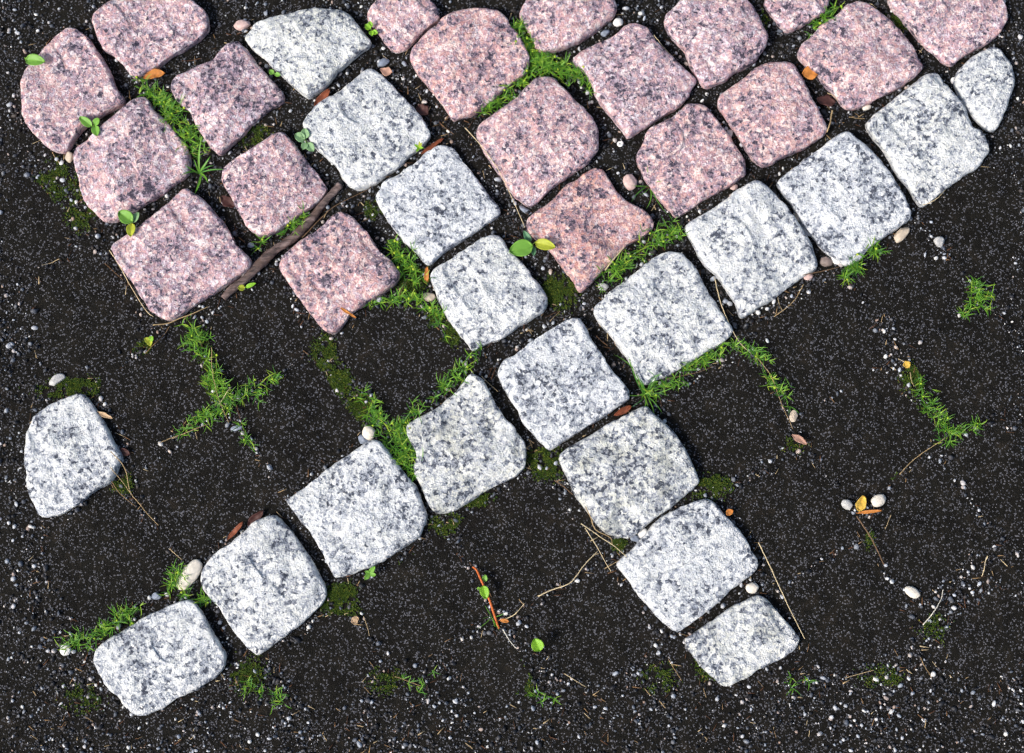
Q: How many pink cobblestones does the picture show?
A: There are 19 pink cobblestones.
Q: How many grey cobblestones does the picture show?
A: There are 18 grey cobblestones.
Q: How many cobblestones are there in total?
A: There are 37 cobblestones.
